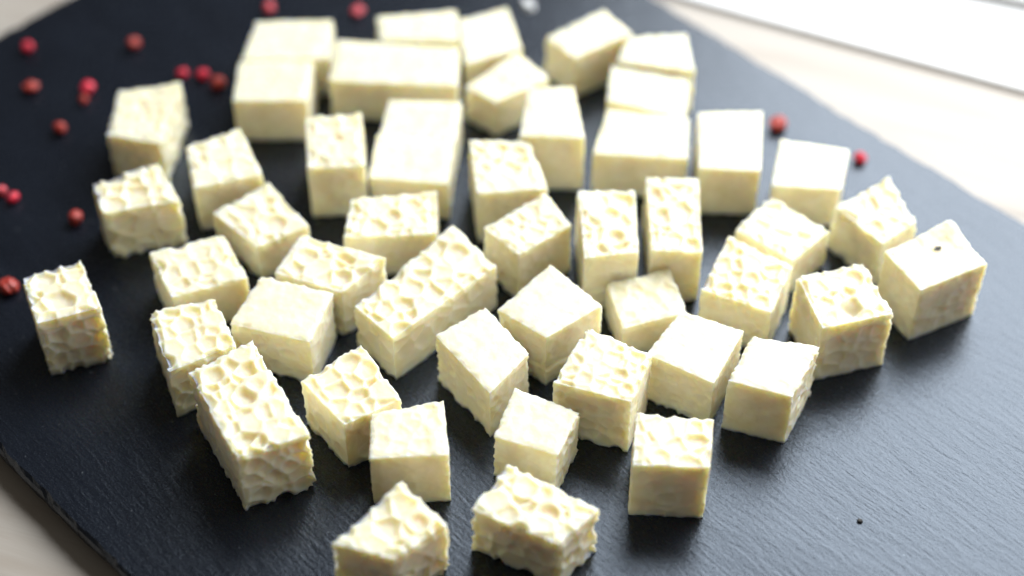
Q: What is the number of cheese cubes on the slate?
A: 49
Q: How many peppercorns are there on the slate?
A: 17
